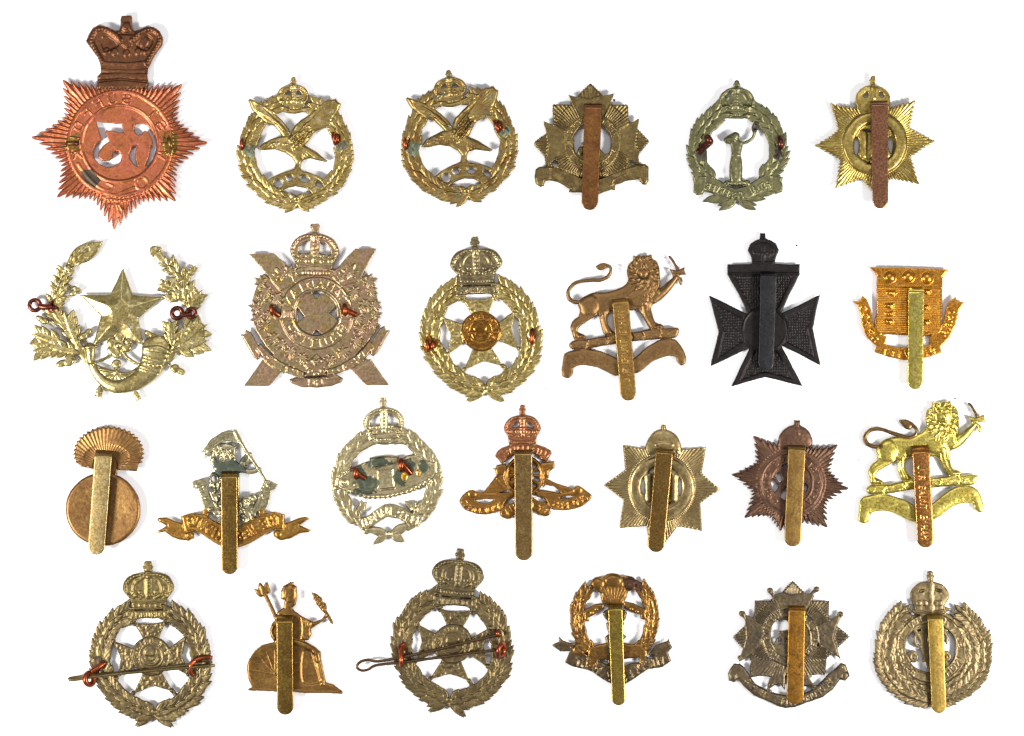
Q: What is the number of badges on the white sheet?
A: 25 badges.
